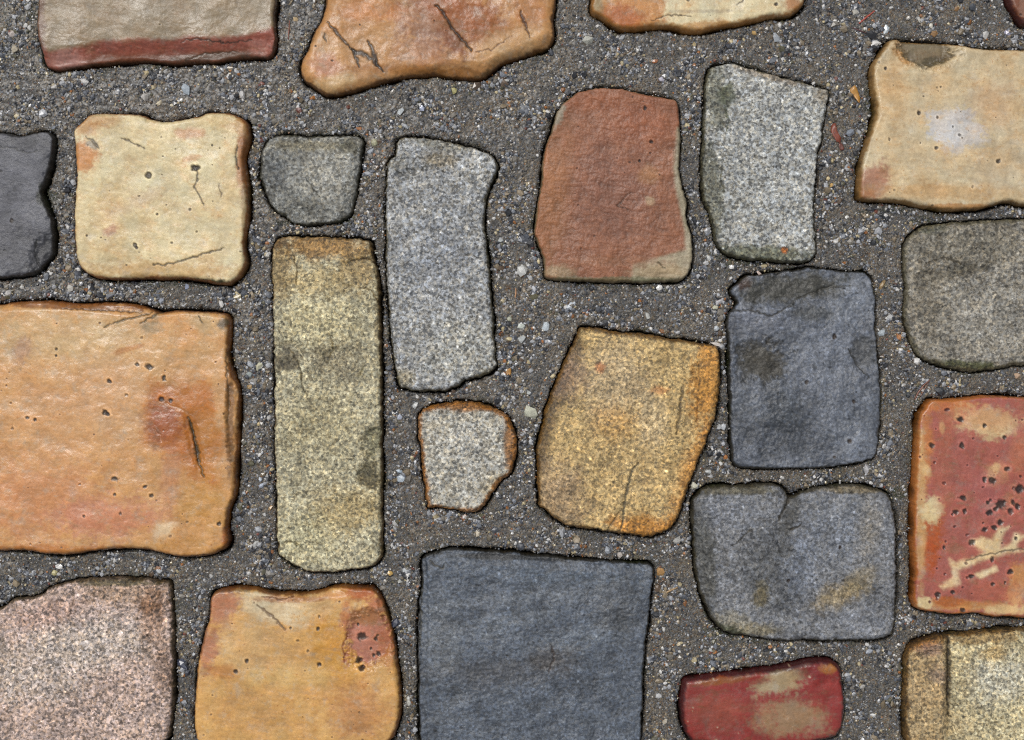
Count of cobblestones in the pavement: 24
